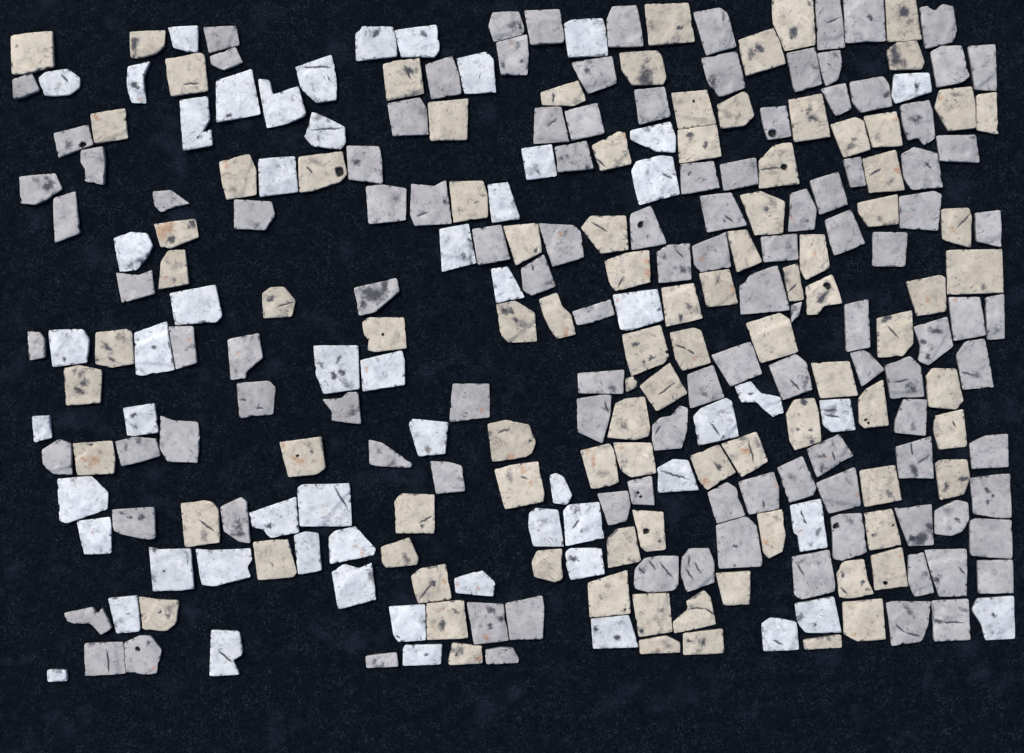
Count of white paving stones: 58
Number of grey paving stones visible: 117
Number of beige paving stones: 94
